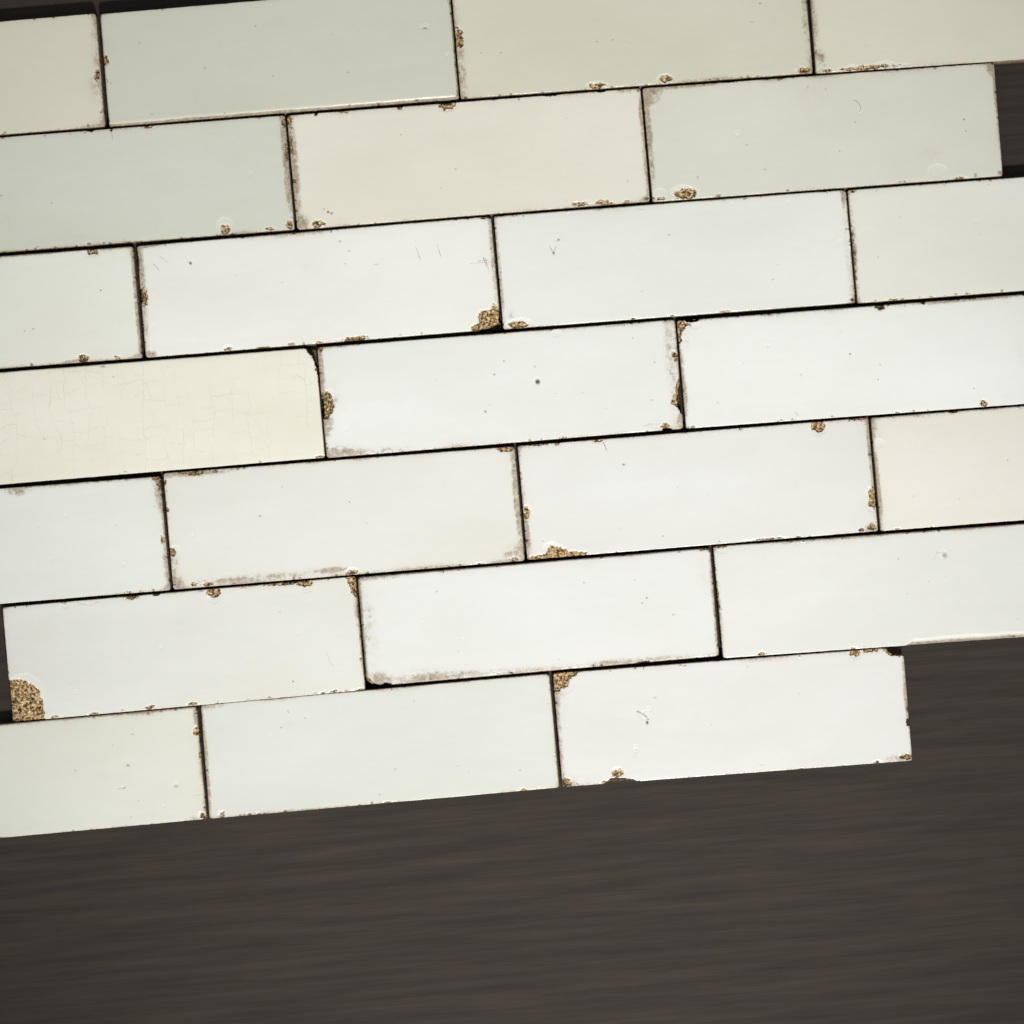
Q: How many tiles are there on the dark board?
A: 24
